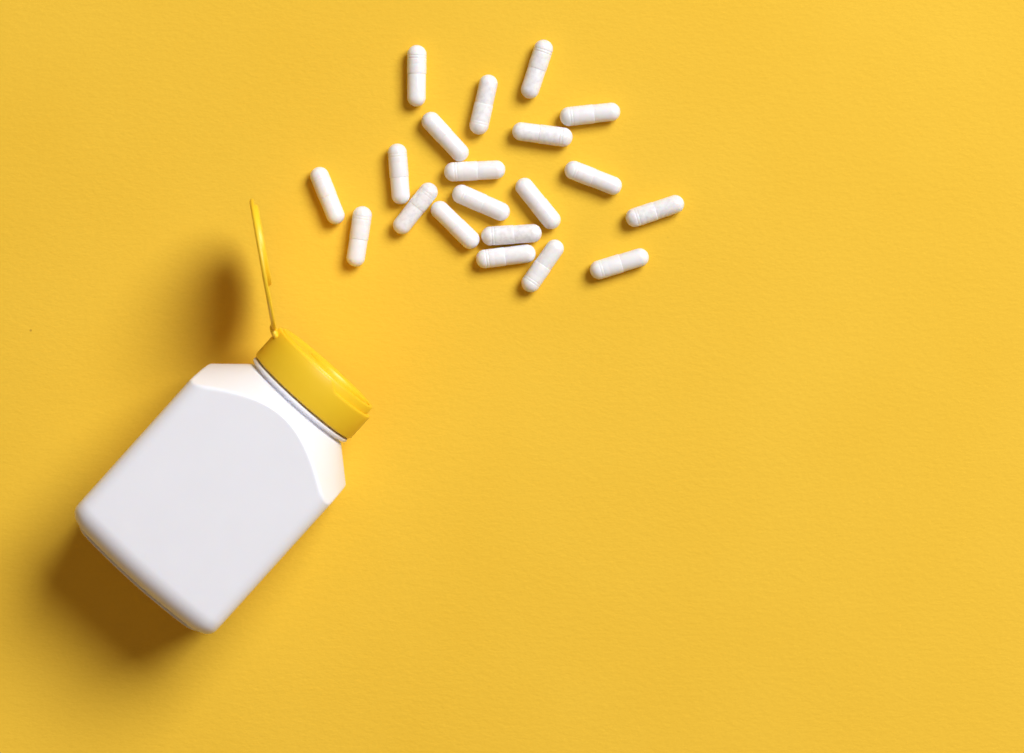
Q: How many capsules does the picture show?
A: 20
